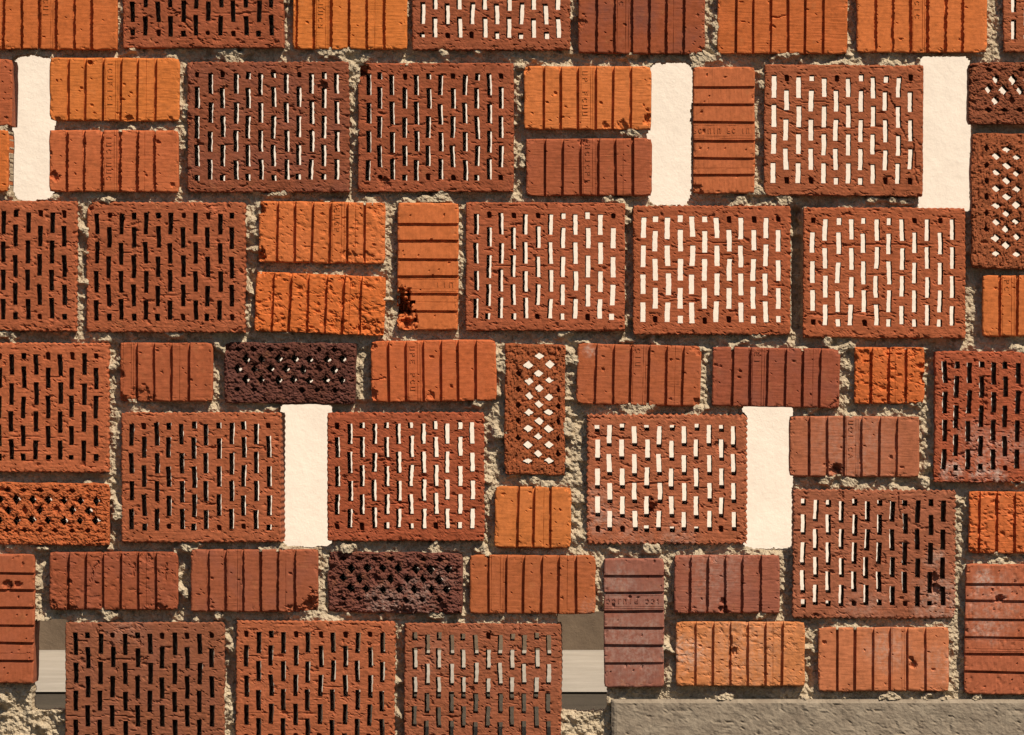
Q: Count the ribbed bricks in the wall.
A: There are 33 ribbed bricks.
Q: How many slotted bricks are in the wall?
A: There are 20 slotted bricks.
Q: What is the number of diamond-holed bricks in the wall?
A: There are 6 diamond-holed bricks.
